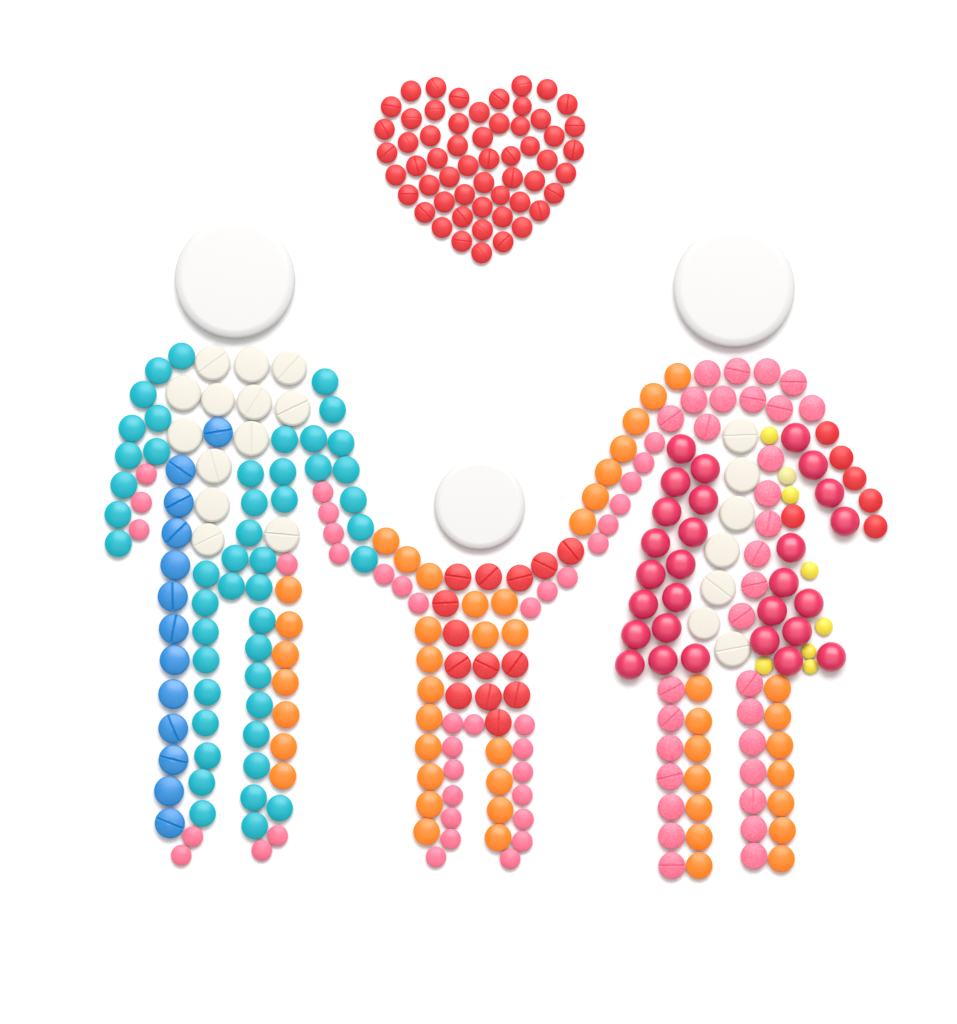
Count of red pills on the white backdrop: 76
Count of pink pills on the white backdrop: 70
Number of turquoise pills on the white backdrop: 47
